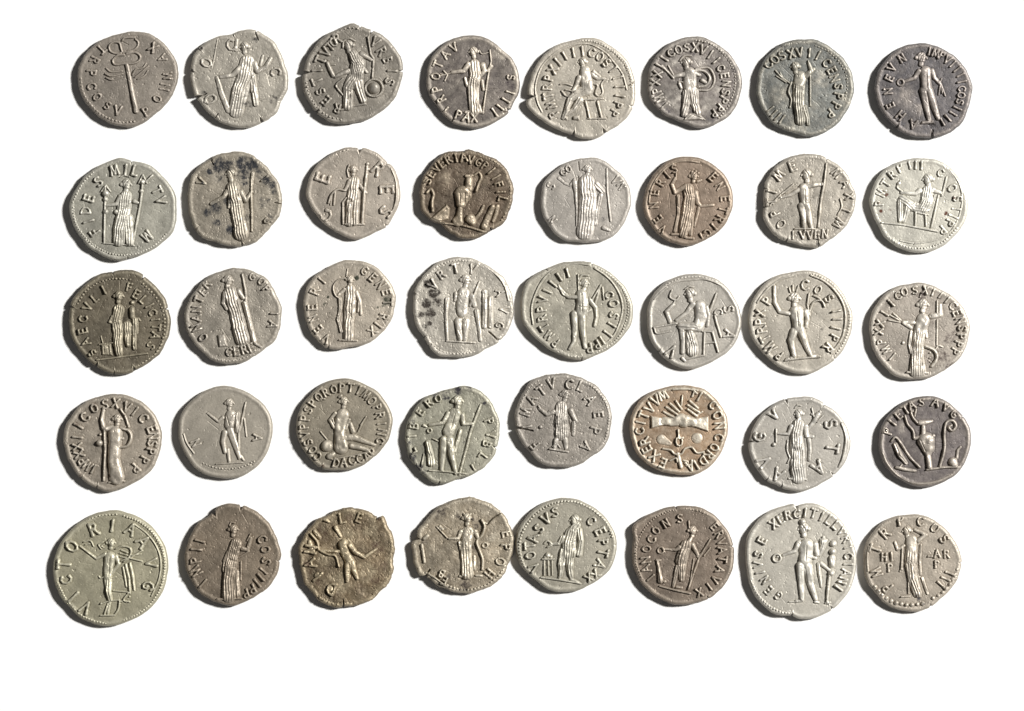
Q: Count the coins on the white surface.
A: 40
